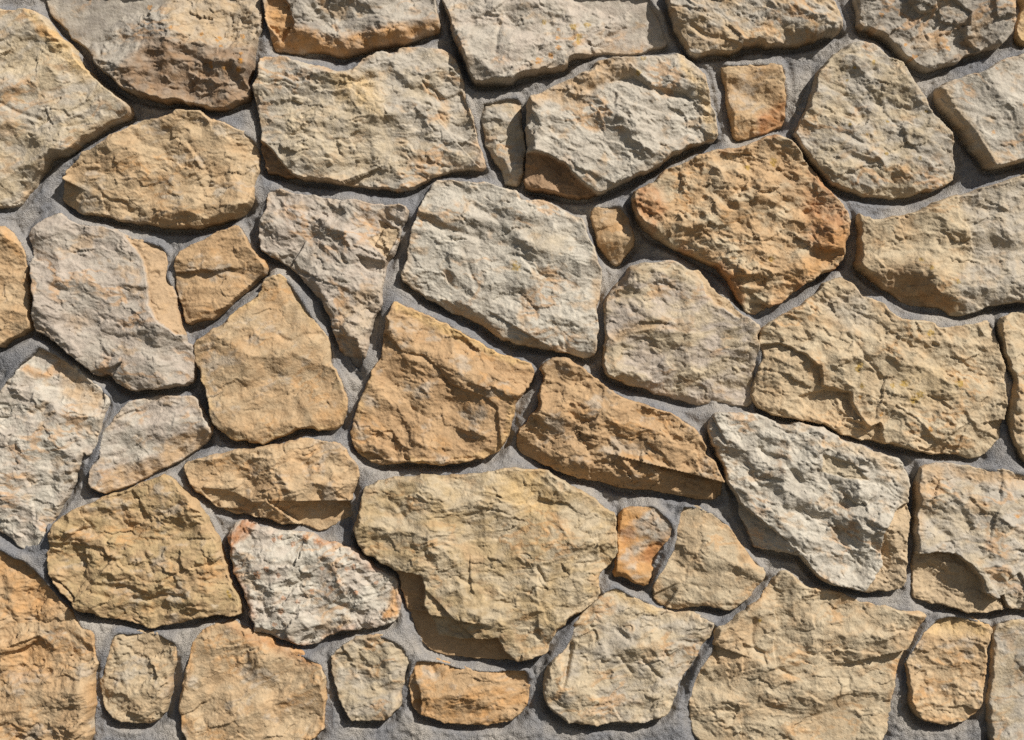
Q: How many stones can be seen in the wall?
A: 47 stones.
